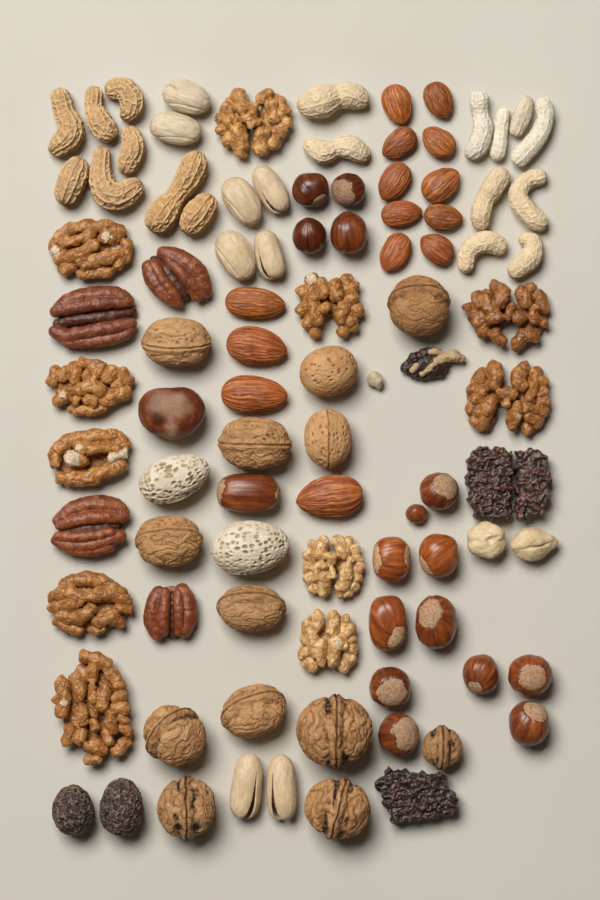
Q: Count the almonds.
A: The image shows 14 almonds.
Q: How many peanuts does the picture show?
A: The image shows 18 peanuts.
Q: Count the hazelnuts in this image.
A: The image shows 16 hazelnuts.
